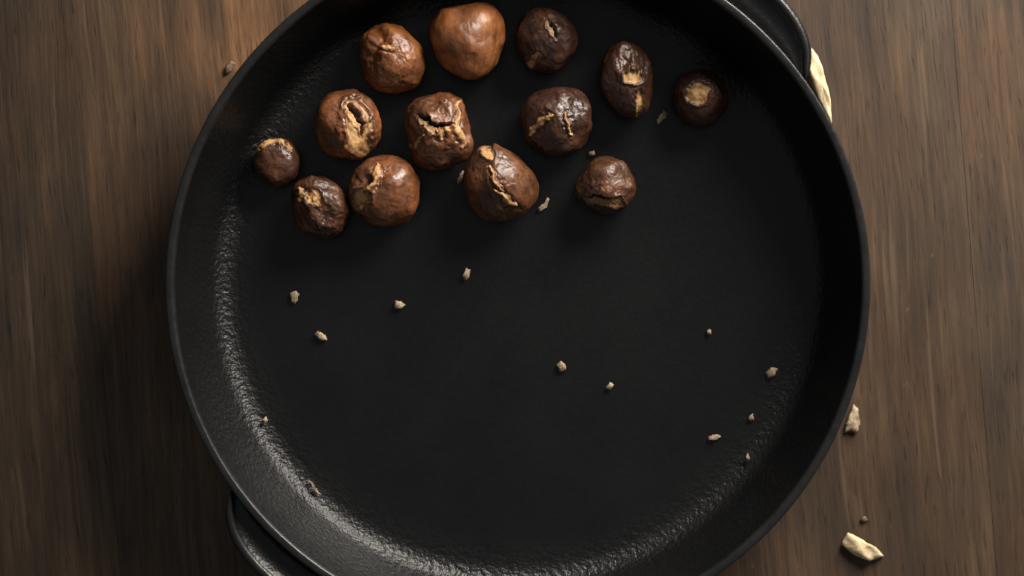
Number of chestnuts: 13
